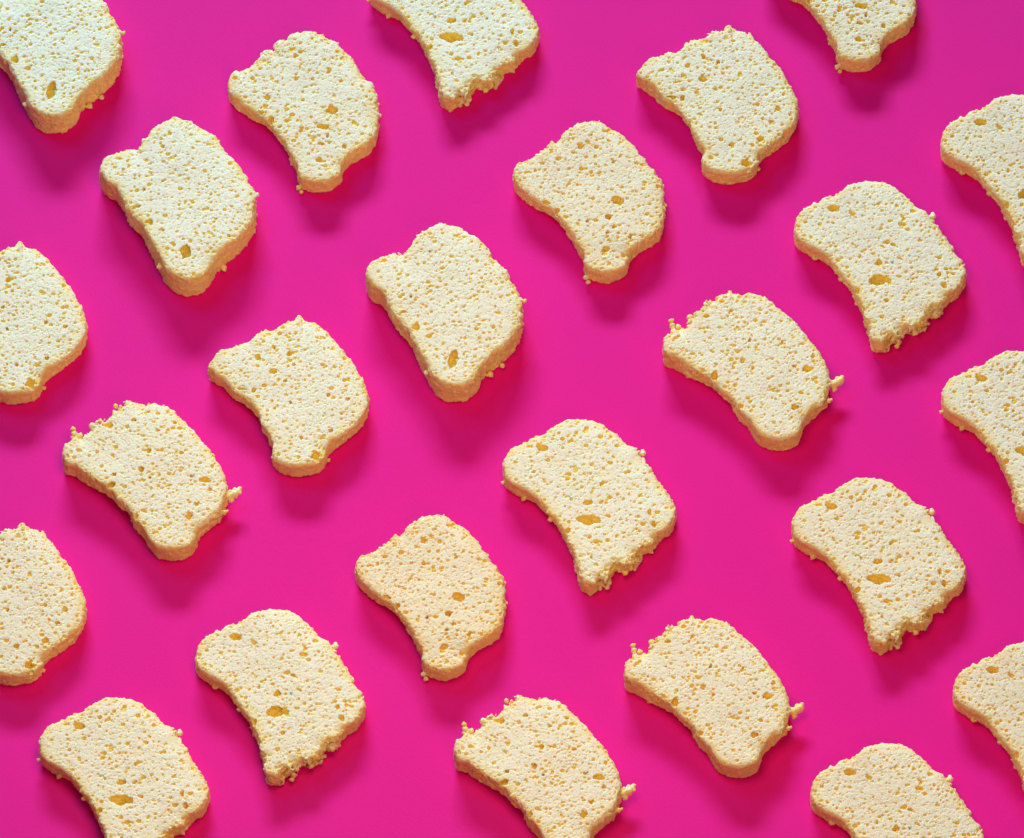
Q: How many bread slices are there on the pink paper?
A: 25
